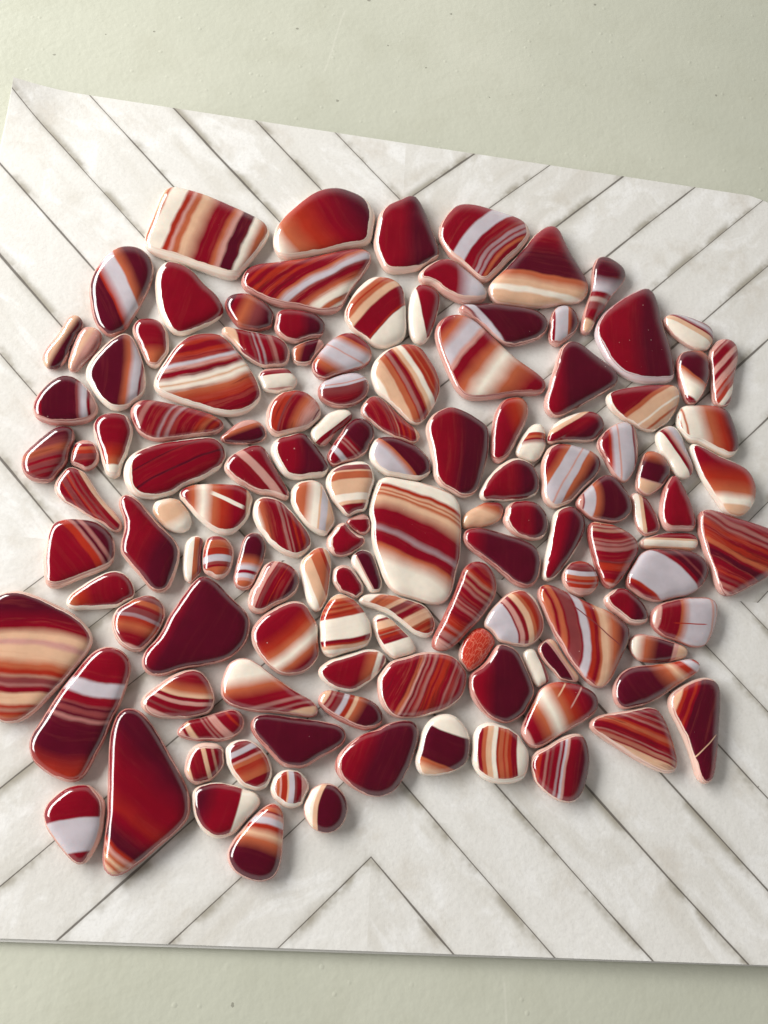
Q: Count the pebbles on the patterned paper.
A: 131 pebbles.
